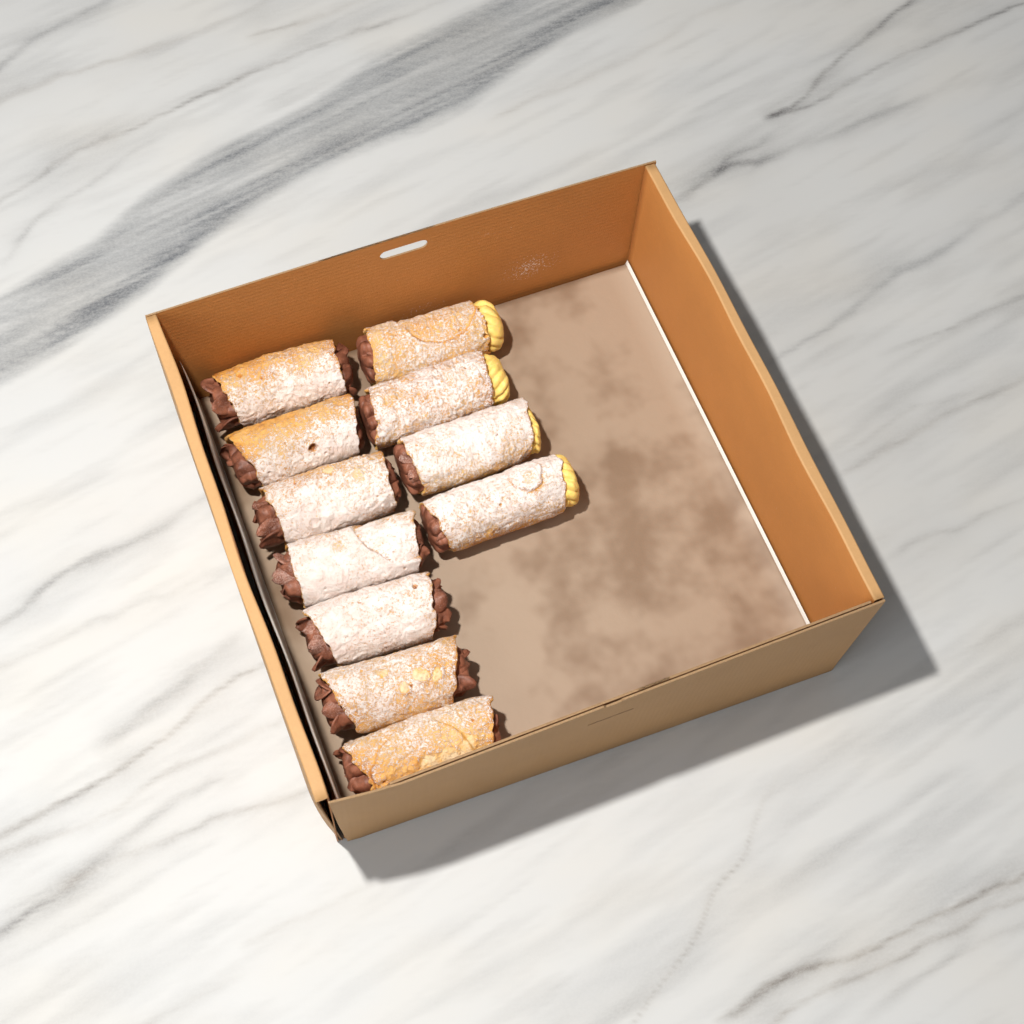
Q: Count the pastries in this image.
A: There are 11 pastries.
